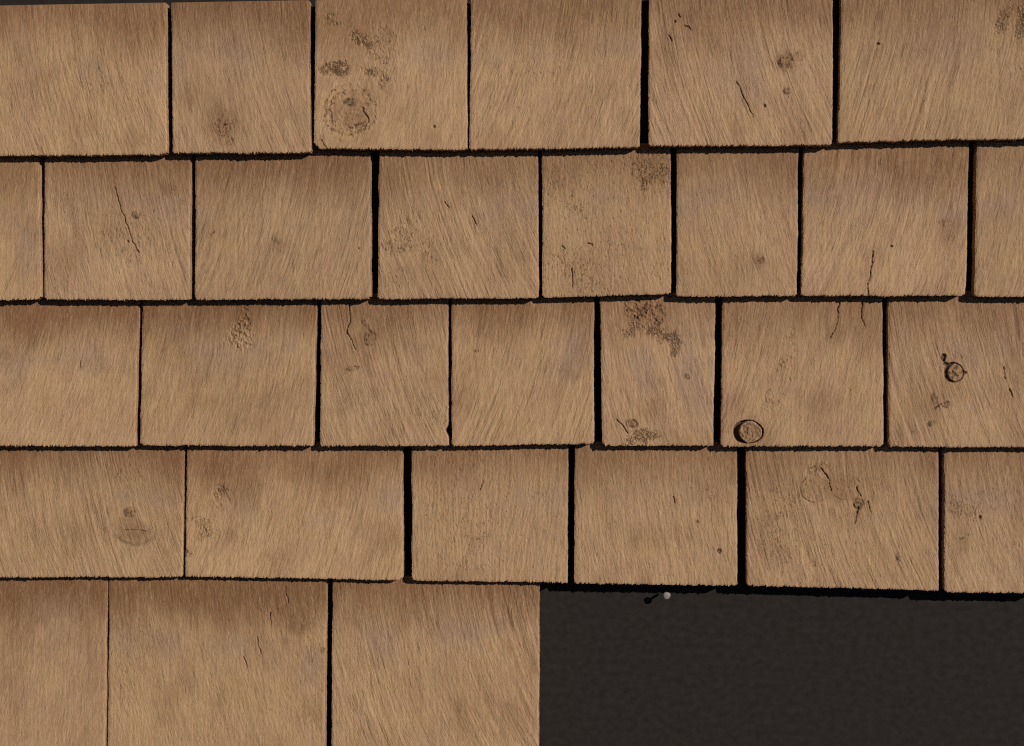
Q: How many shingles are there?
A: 30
